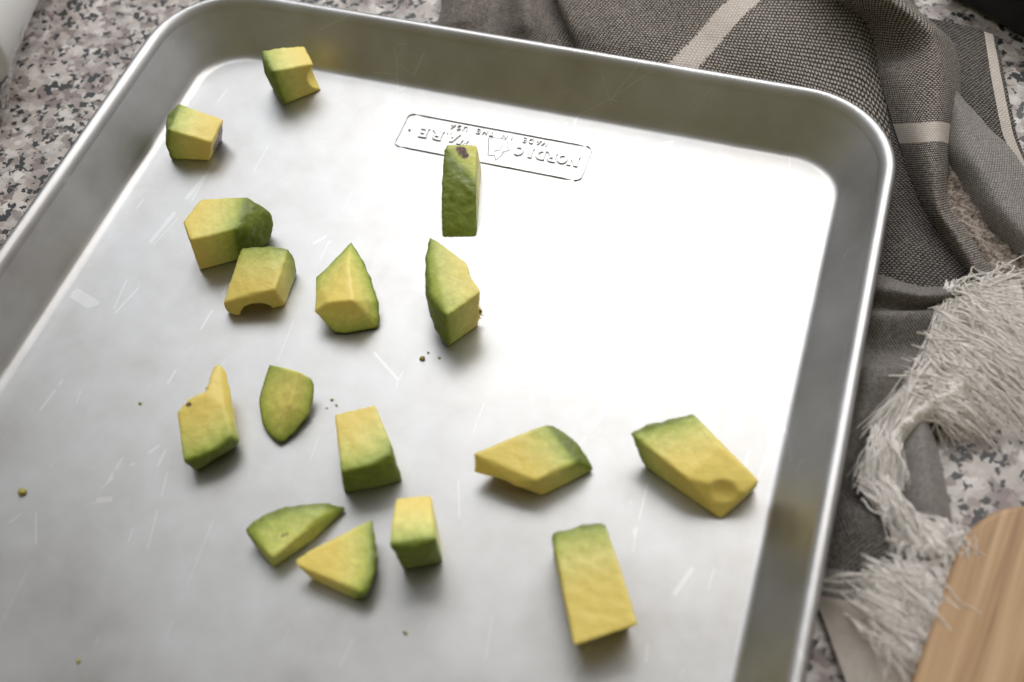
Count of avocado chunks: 16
